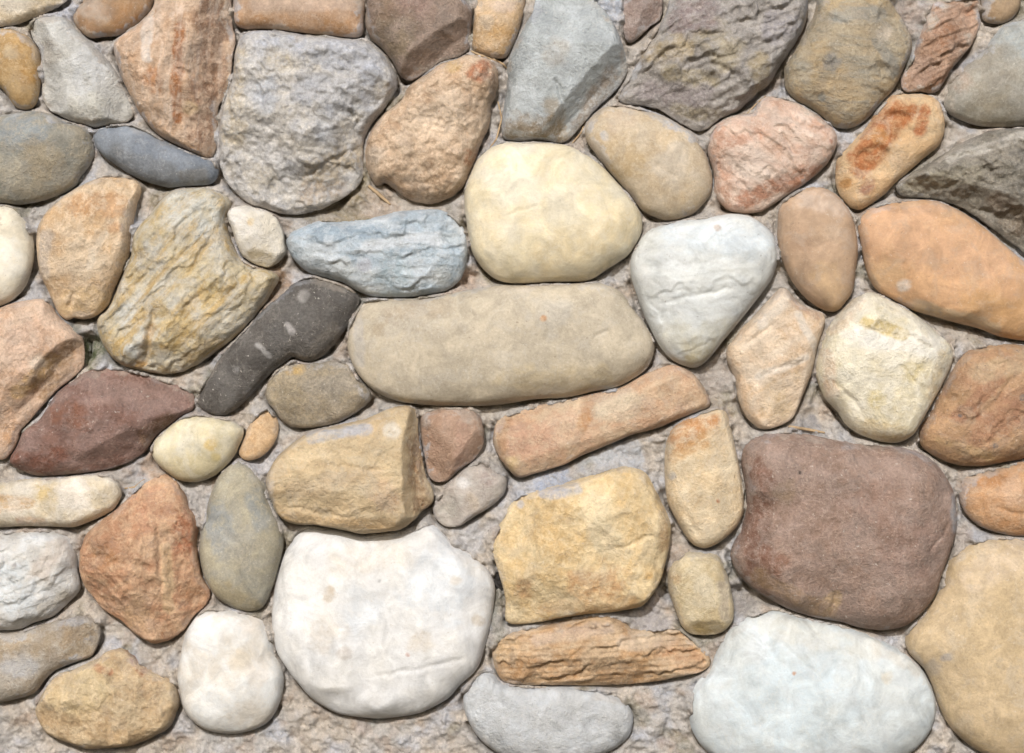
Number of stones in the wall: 63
